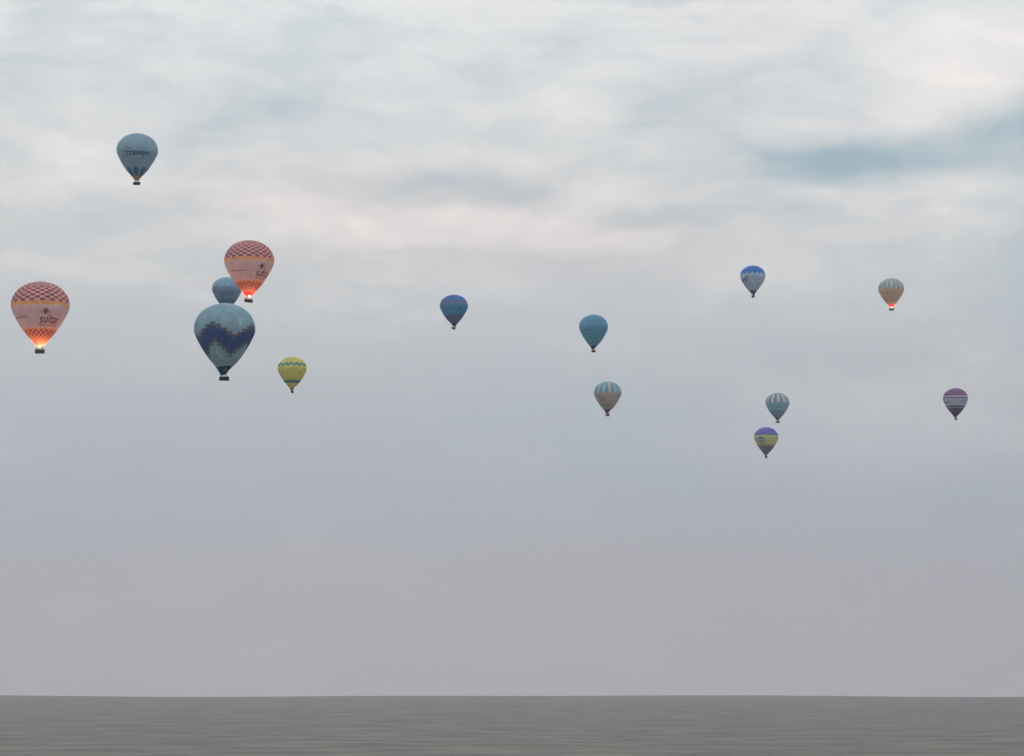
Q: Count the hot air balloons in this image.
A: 14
